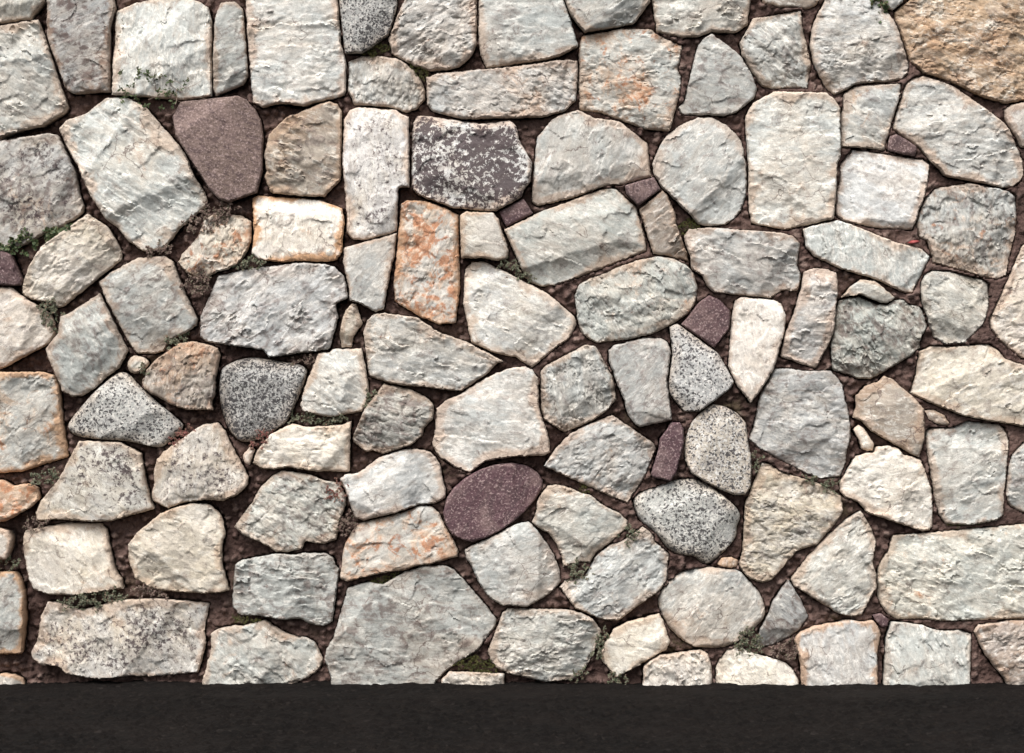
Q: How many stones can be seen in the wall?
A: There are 122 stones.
